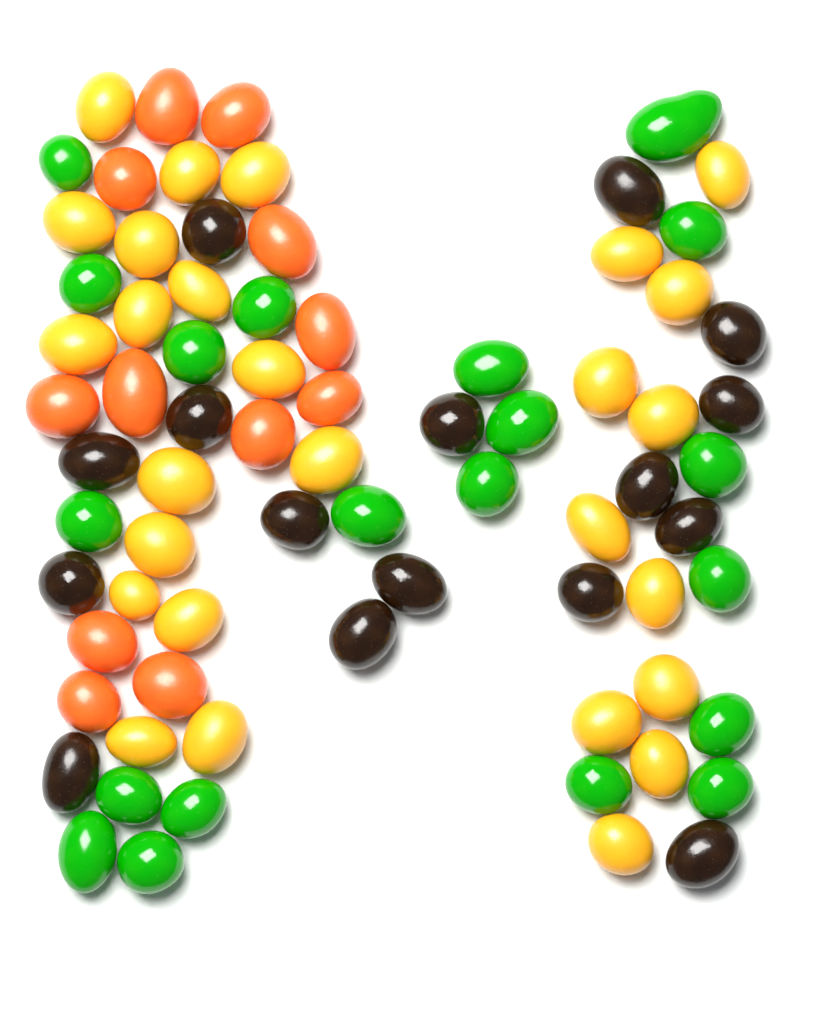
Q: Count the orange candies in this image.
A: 12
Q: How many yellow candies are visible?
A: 27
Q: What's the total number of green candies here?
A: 20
